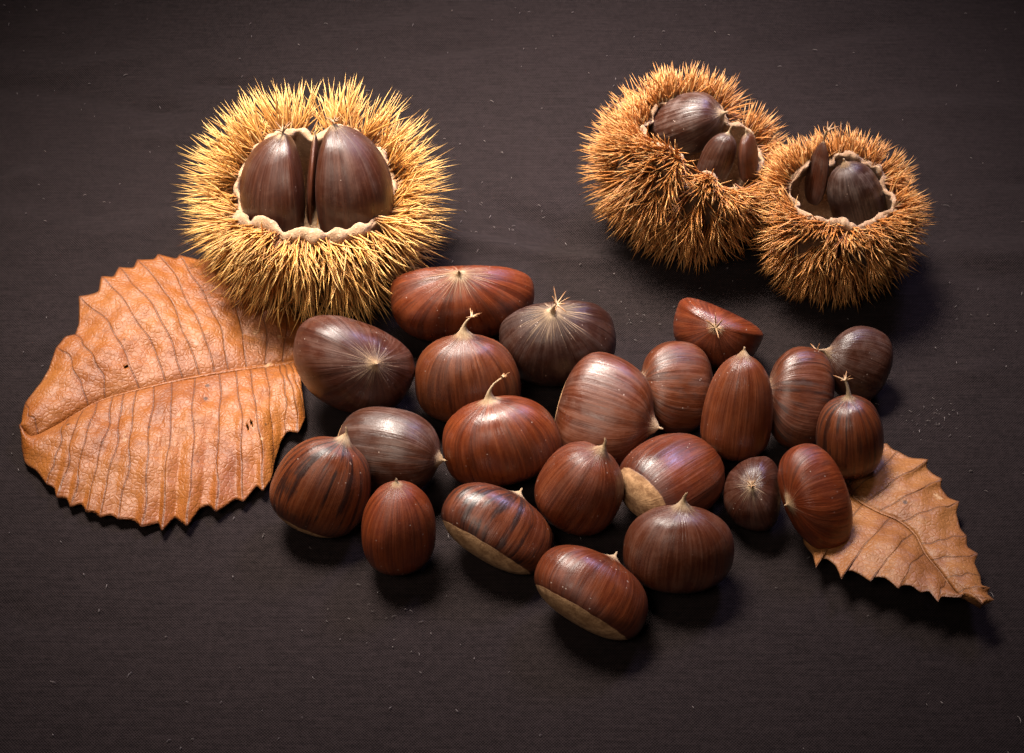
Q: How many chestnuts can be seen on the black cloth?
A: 30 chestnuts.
